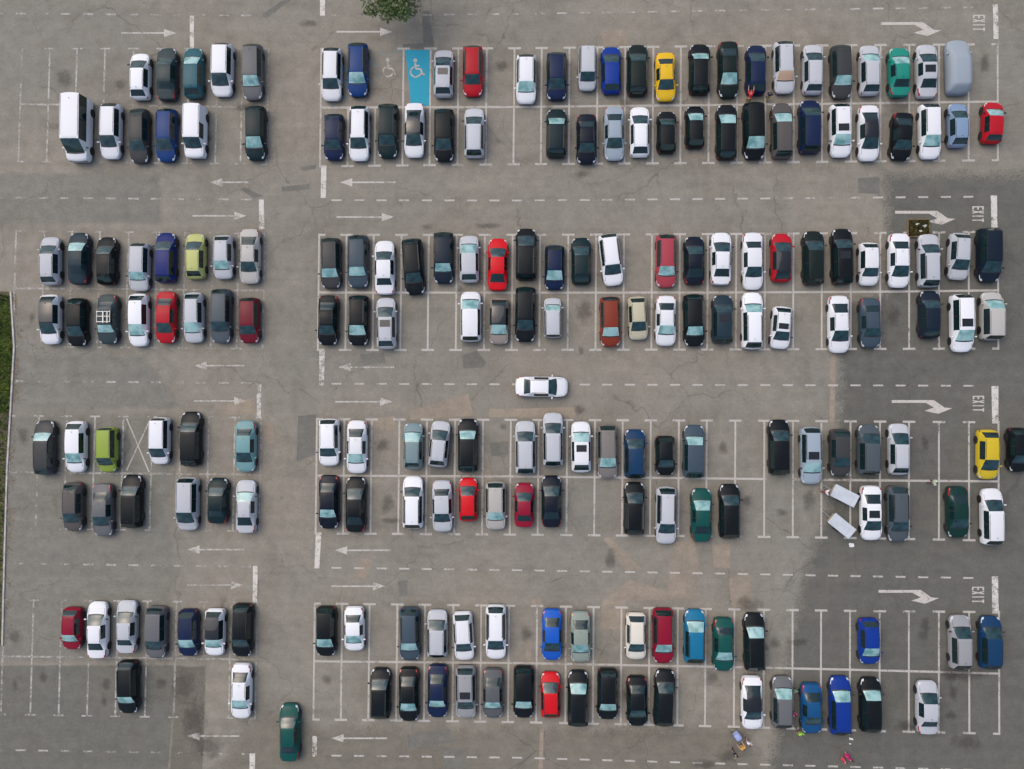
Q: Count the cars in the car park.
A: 200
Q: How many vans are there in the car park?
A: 2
